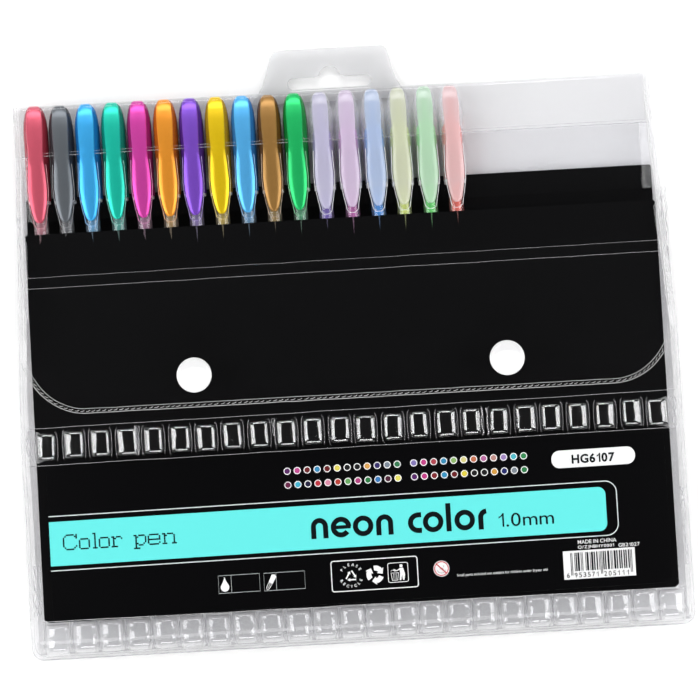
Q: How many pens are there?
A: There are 17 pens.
